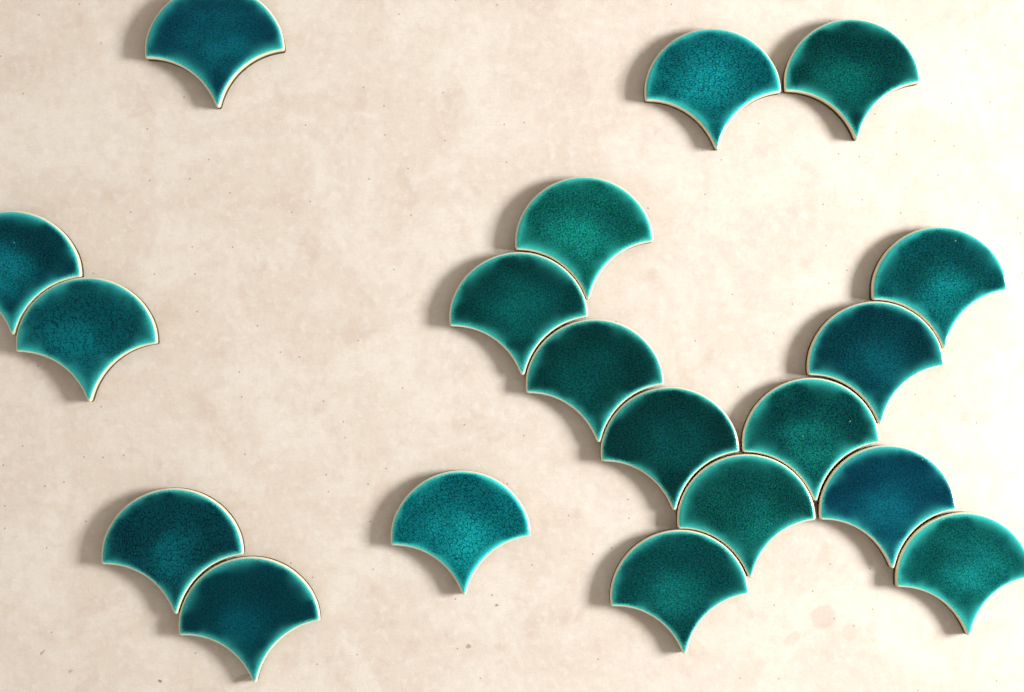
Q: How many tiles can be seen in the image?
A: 19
